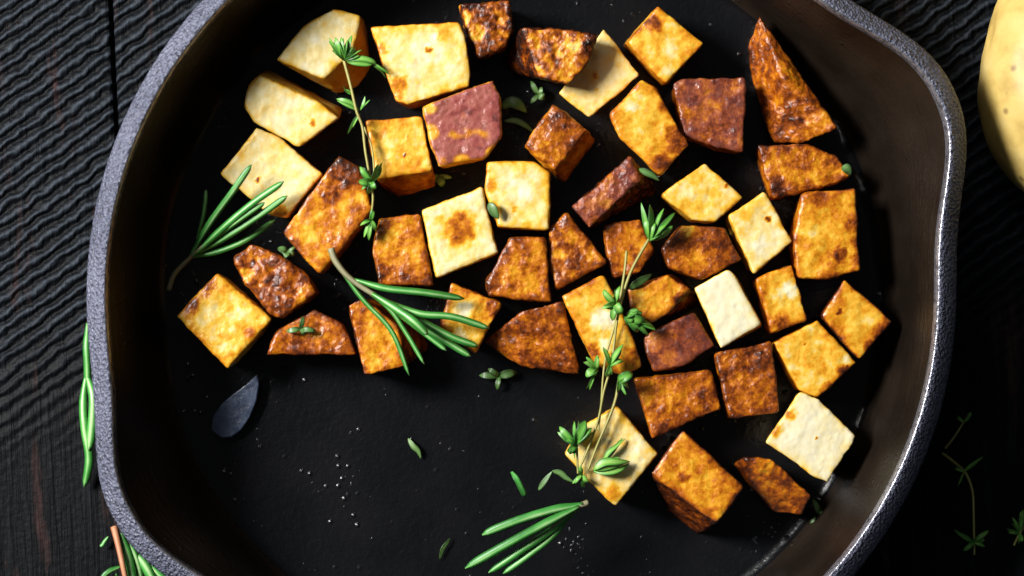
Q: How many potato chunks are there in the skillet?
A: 46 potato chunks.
